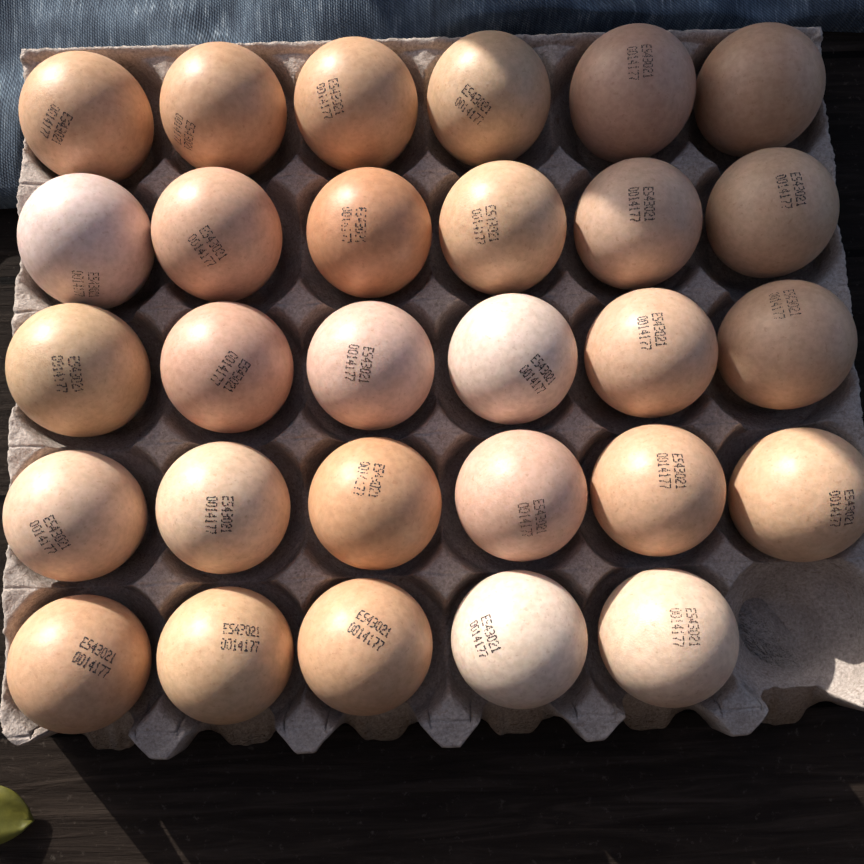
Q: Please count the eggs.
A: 29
